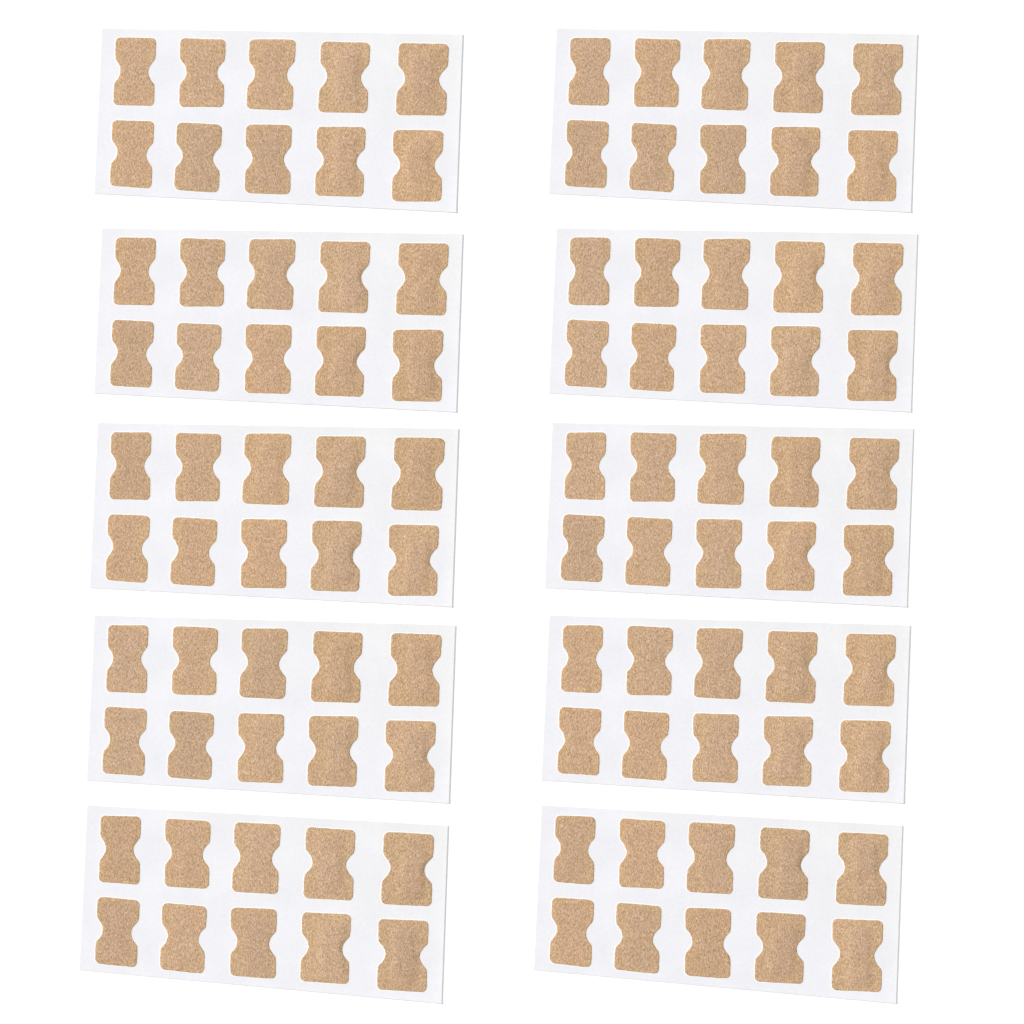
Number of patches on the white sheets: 100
